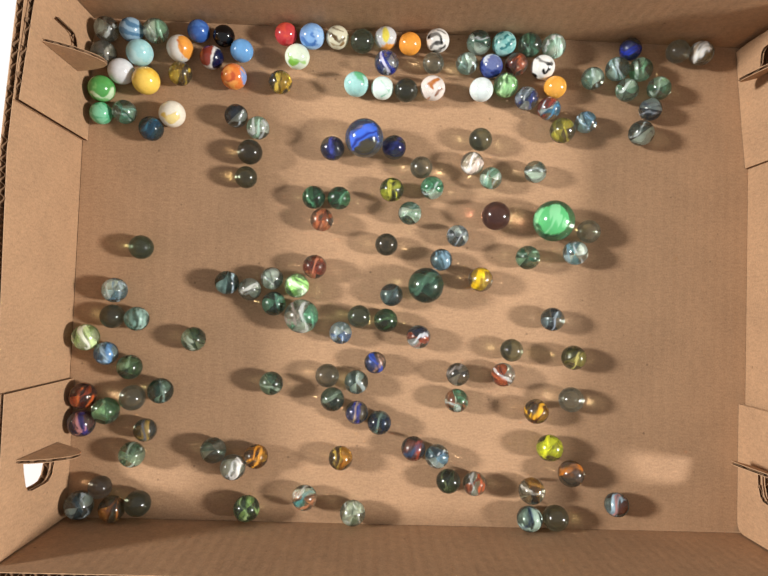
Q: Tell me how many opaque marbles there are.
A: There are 28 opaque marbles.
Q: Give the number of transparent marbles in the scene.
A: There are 122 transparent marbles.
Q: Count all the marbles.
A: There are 150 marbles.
